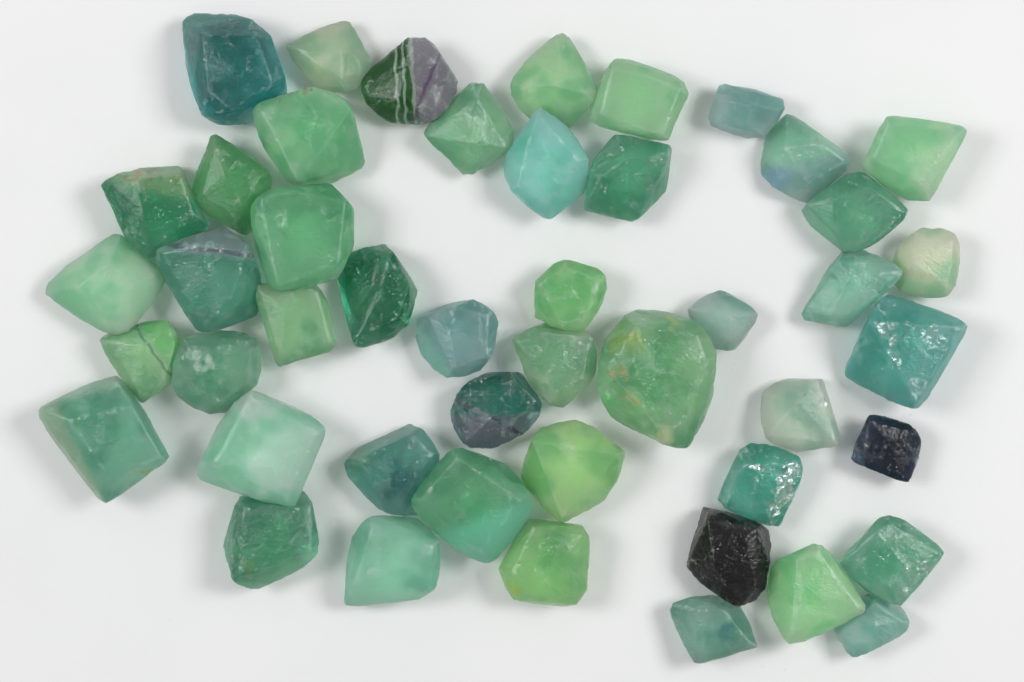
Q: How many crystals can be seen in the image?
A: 47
